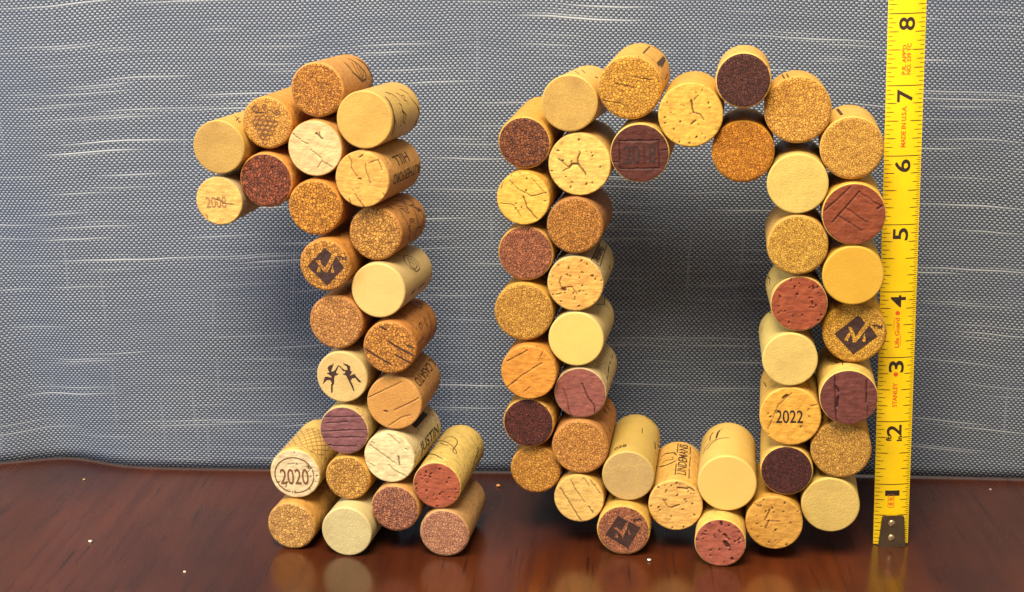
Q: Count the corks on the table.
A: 65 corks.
